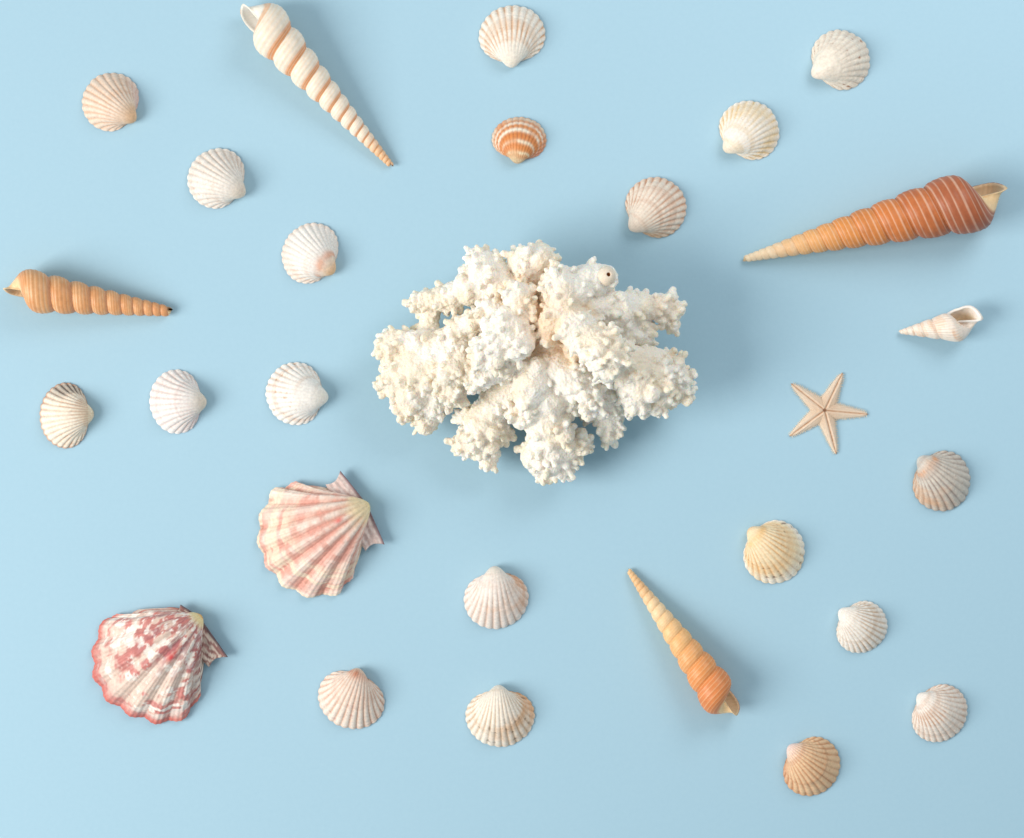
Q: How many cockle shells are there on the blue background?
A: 19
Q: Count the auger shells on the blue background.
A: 4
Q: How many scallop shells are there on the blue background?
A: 2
